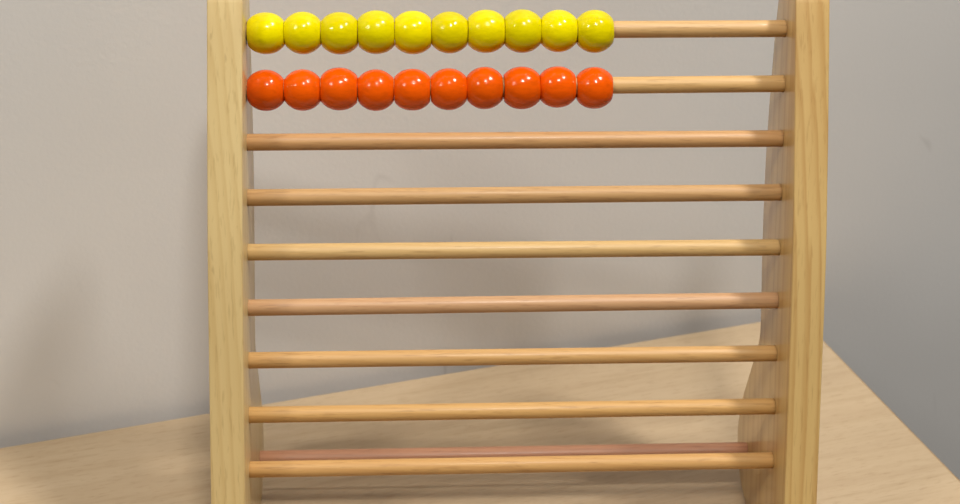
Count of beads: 20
